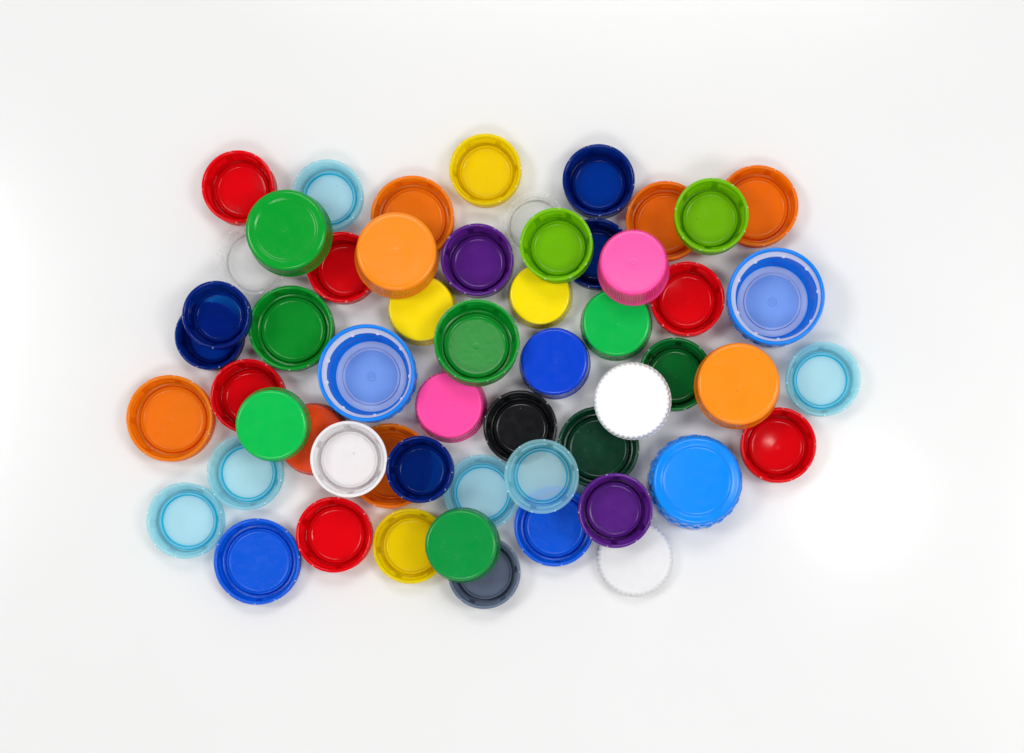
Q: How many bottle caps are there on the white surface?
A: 56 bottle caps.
